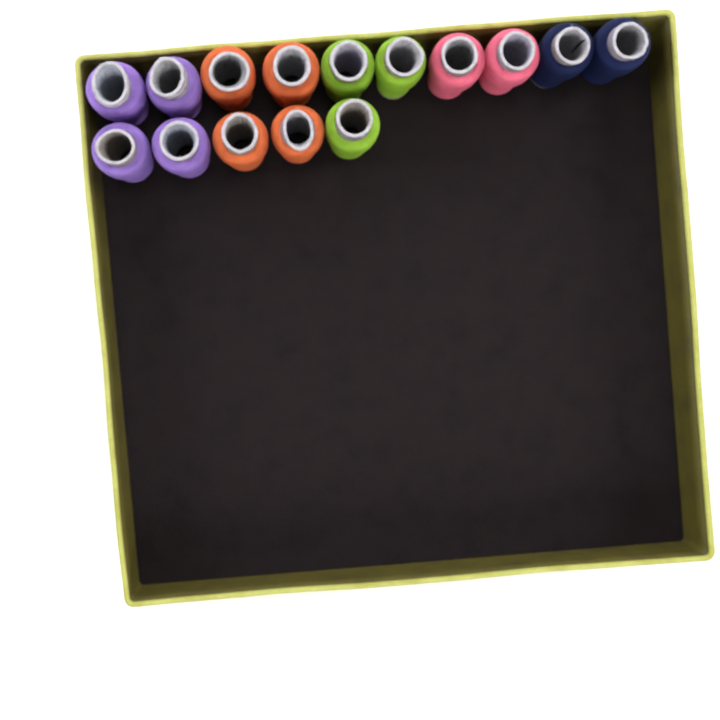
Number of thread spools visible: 15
